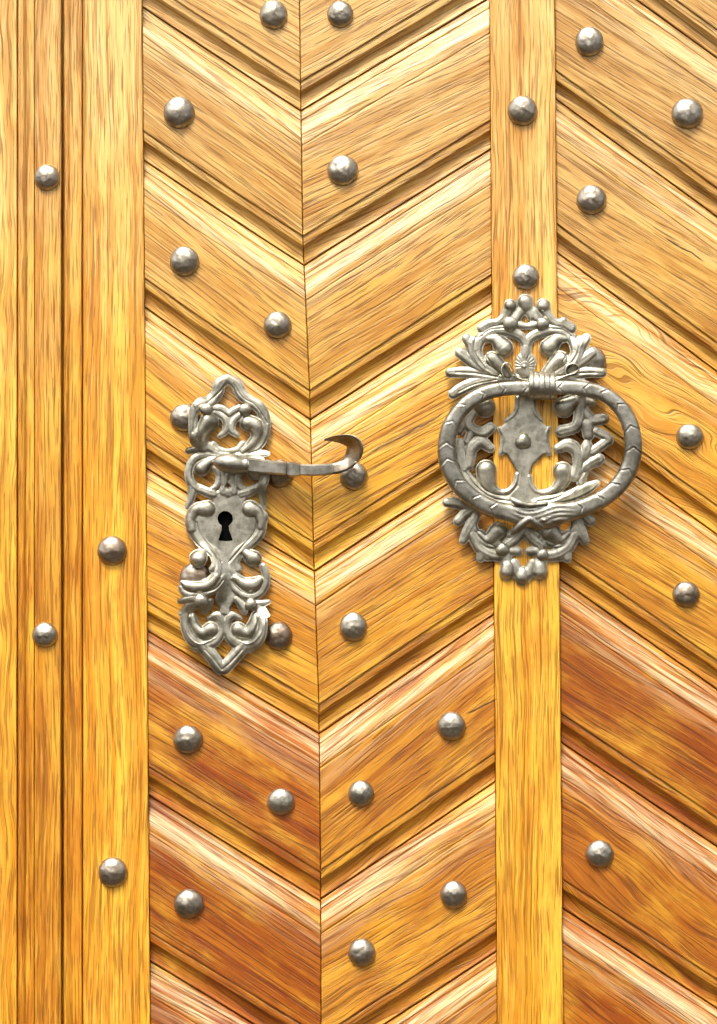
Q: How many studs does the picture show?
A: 32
